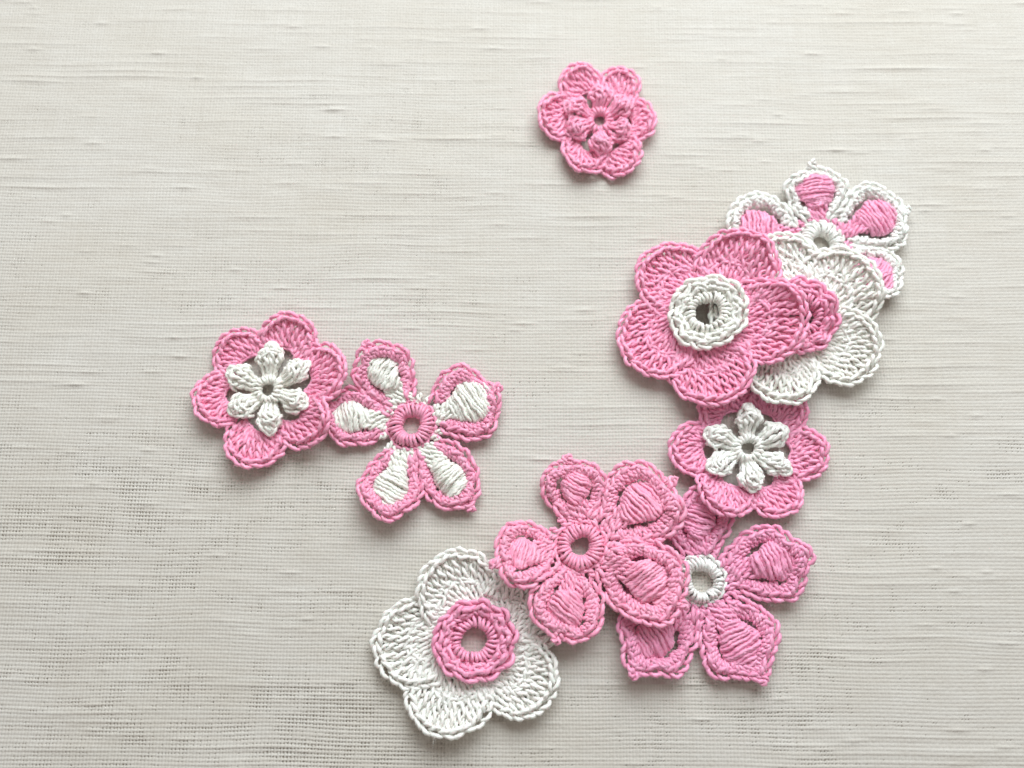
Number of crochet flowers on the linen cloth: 10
